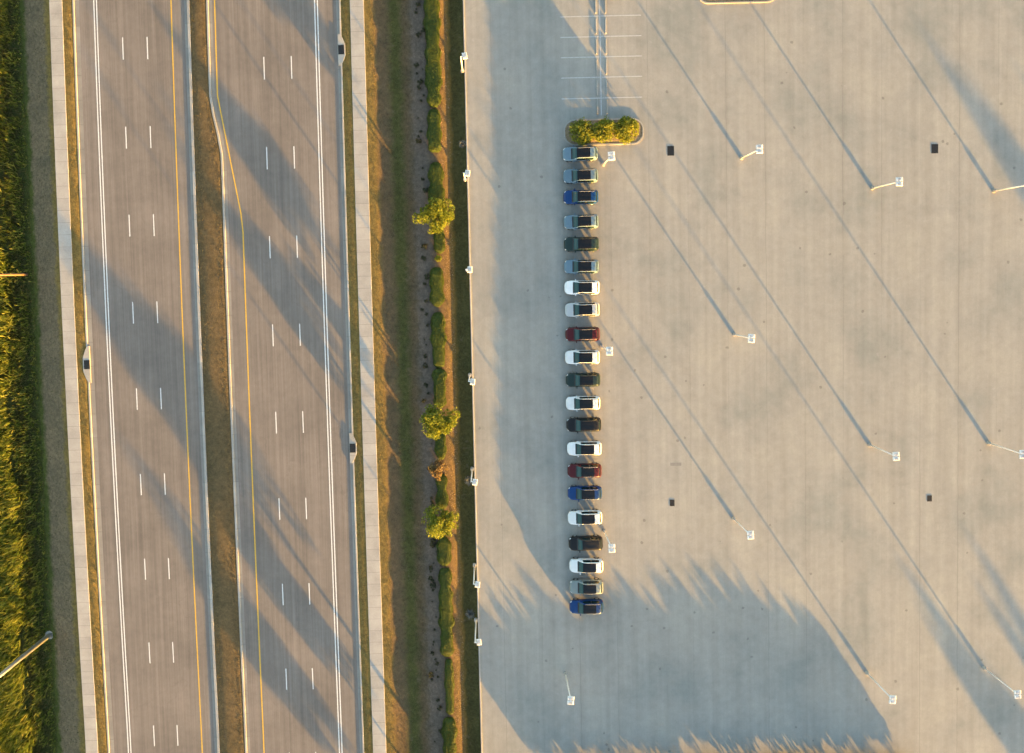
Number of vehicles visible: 21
